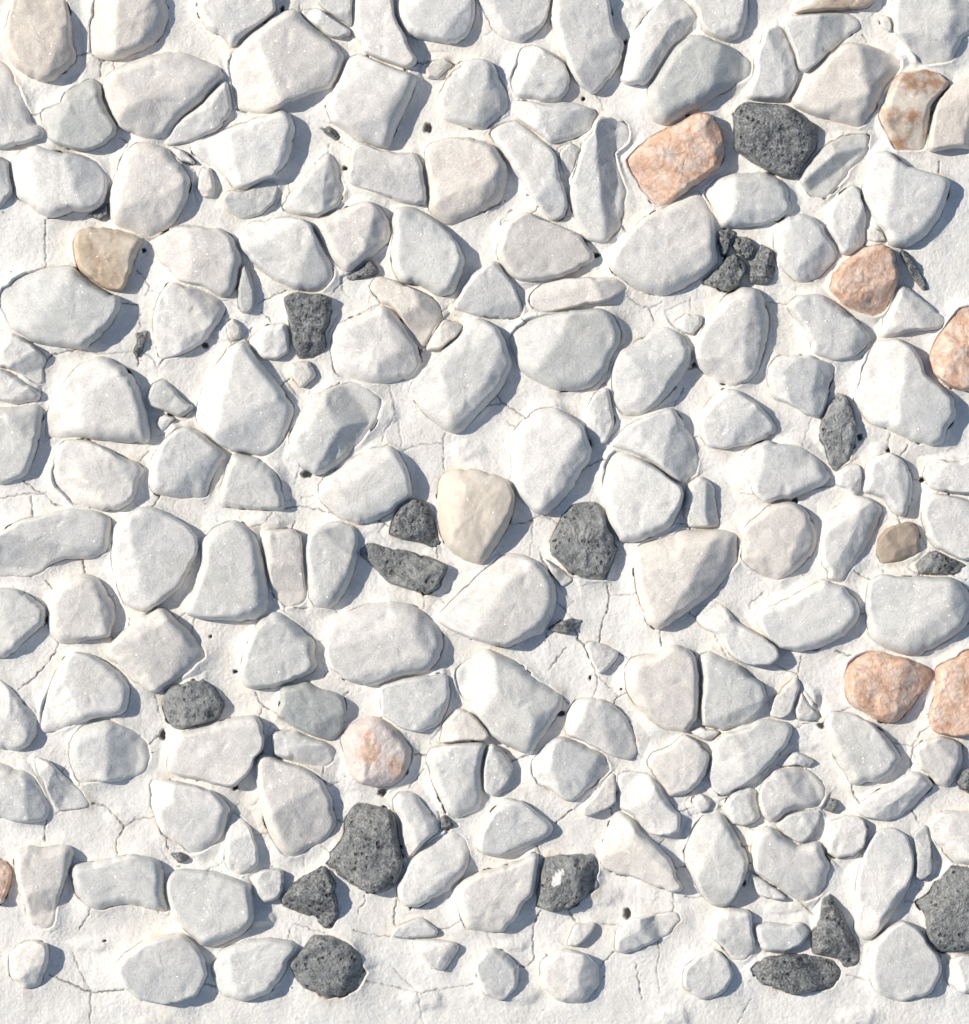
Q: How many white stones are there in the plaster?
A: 180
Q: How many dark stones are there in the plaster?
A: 29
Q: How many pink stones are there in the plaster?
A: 7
